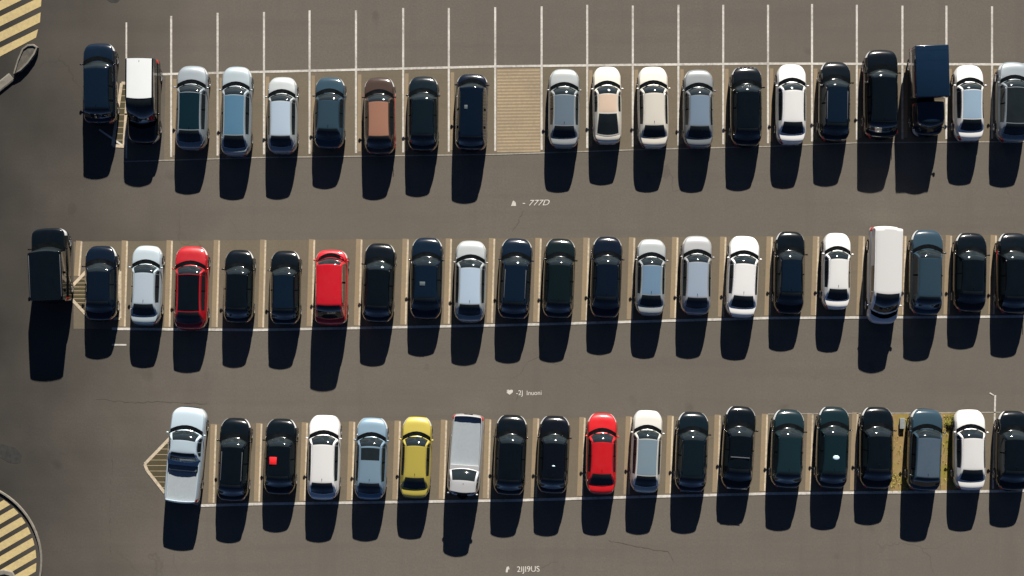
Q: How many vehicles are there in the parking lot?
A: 61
